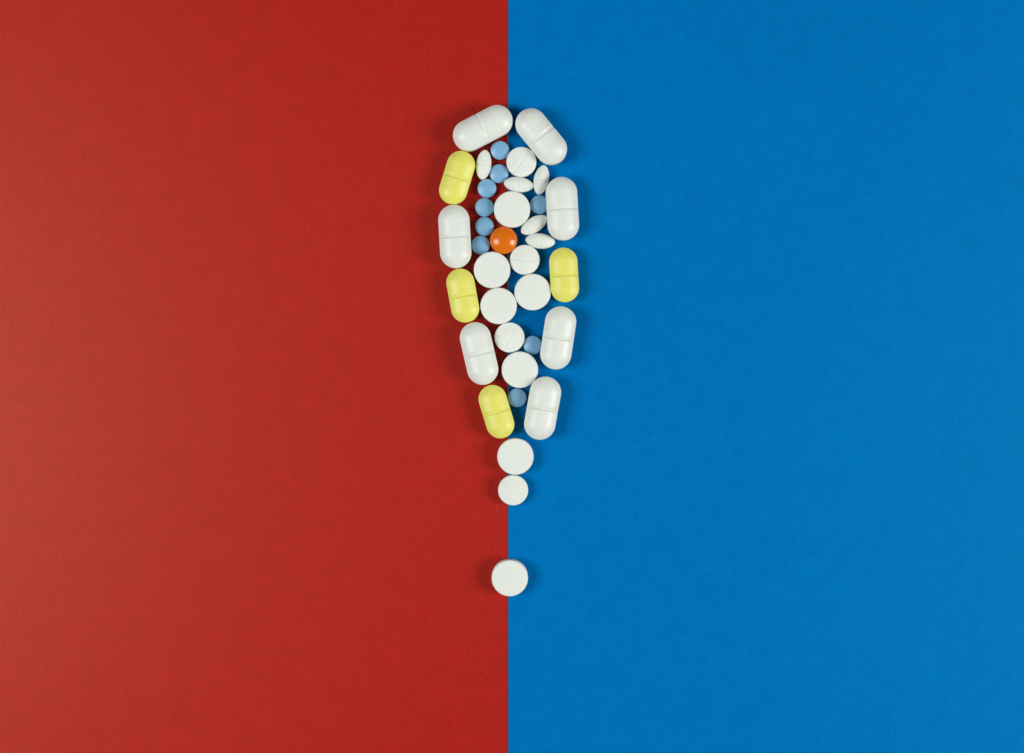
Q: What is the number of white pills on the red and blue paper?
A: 23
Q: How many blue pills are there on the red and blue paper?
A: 9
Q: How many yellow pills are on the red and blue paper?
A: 4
